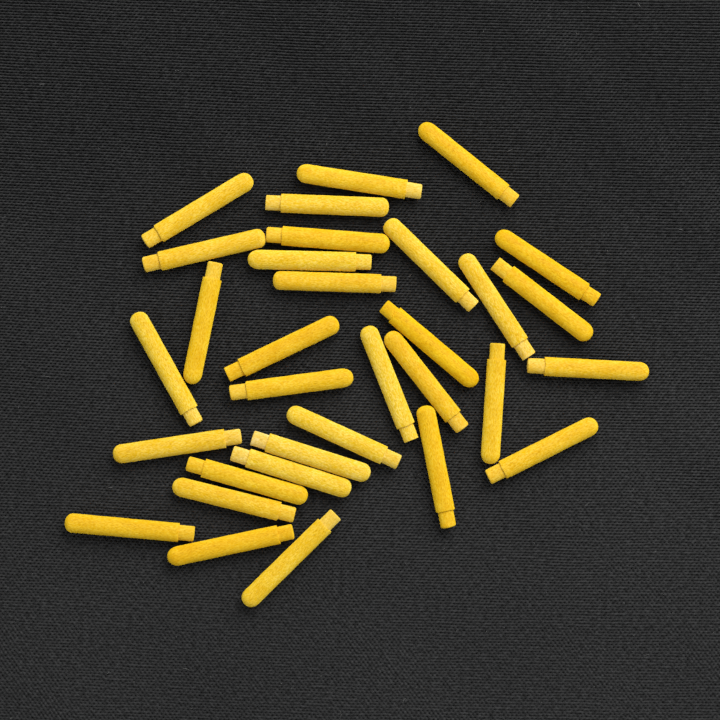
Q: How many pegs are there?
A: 32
